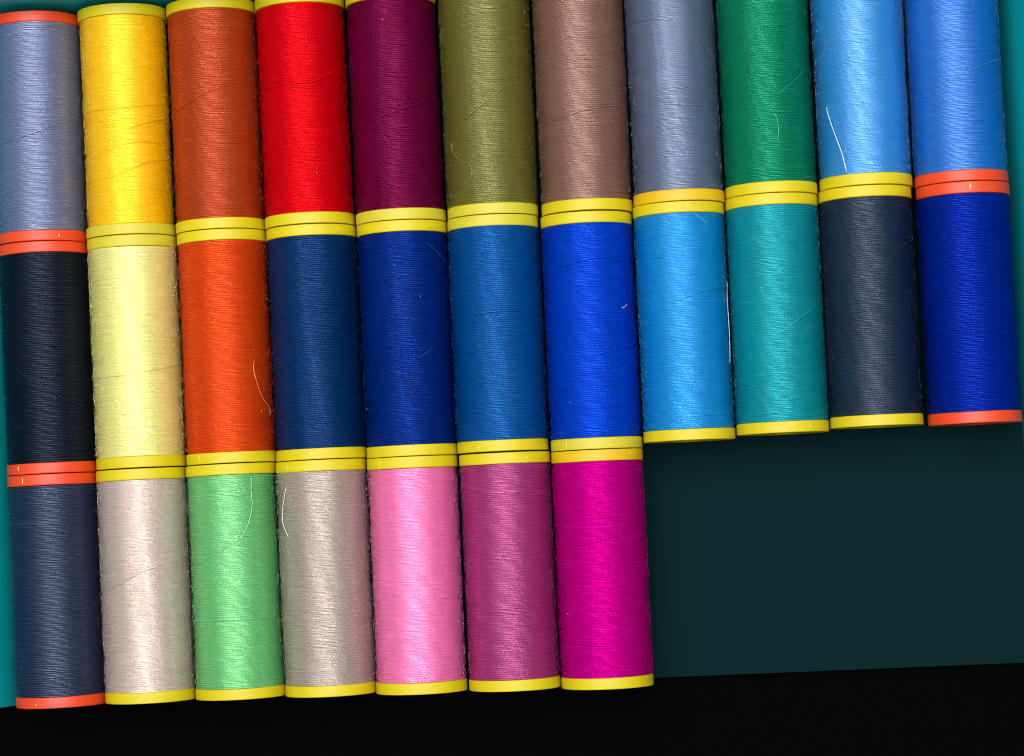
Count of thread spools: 29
